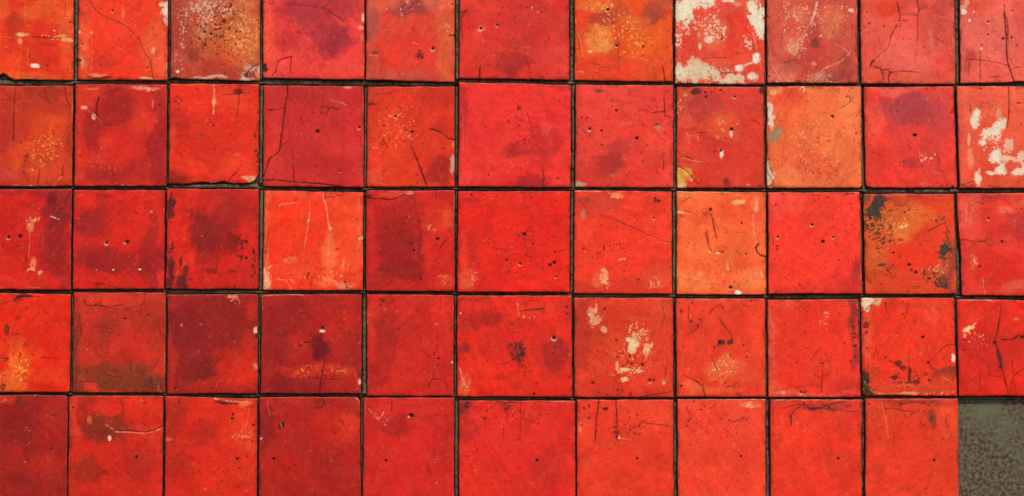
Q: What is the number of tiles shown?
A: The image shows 54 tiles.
